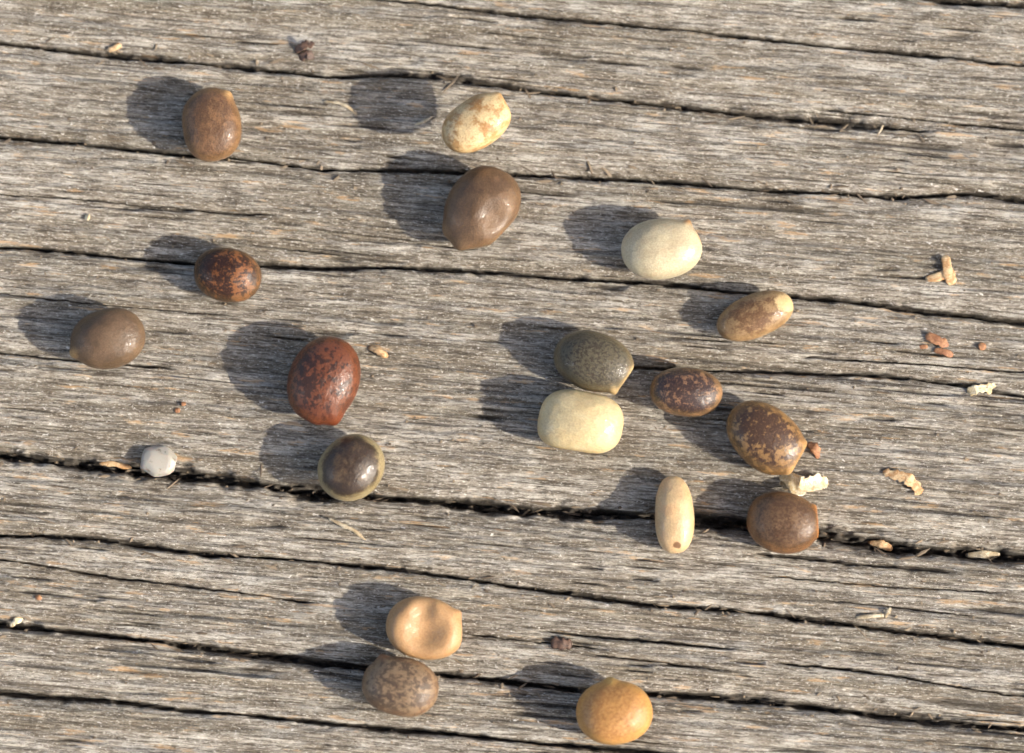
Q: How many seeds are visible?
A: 18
